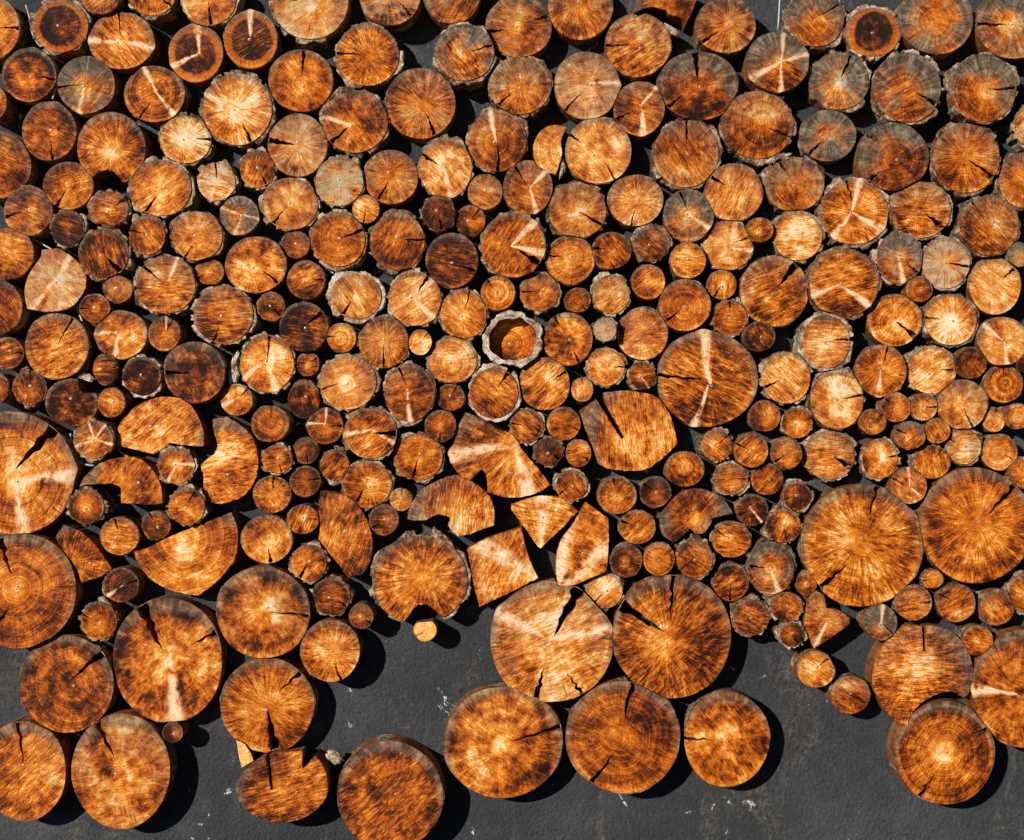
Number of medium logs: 119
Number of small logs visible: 128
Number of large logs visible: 22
